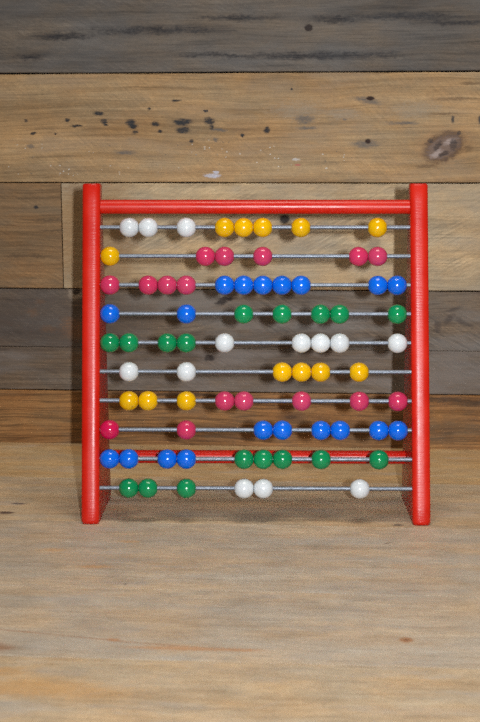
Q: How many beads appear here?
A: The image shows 78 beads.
